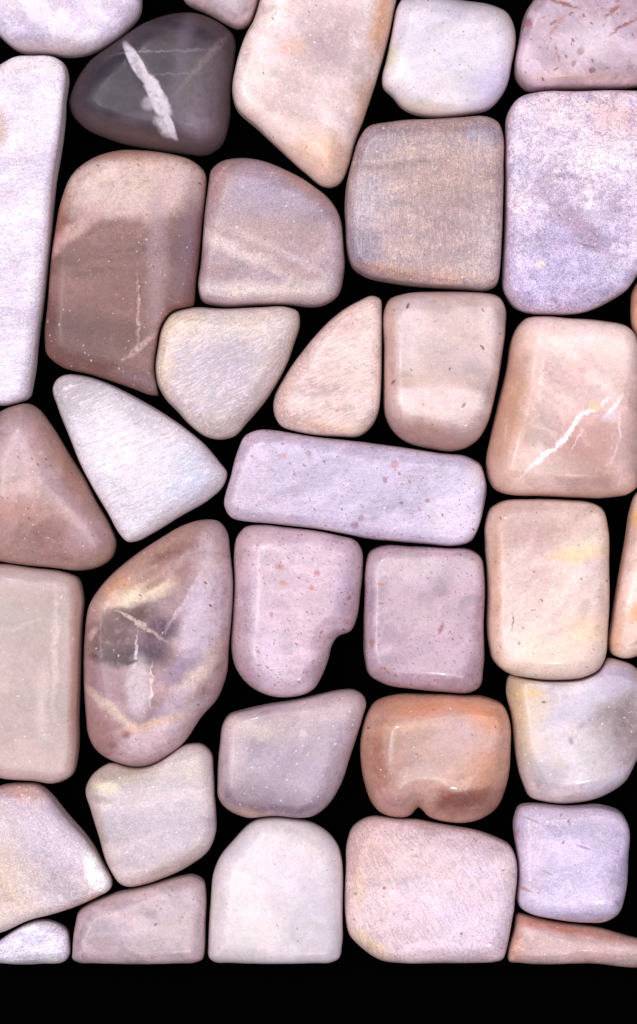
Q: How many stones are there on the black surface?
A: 36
